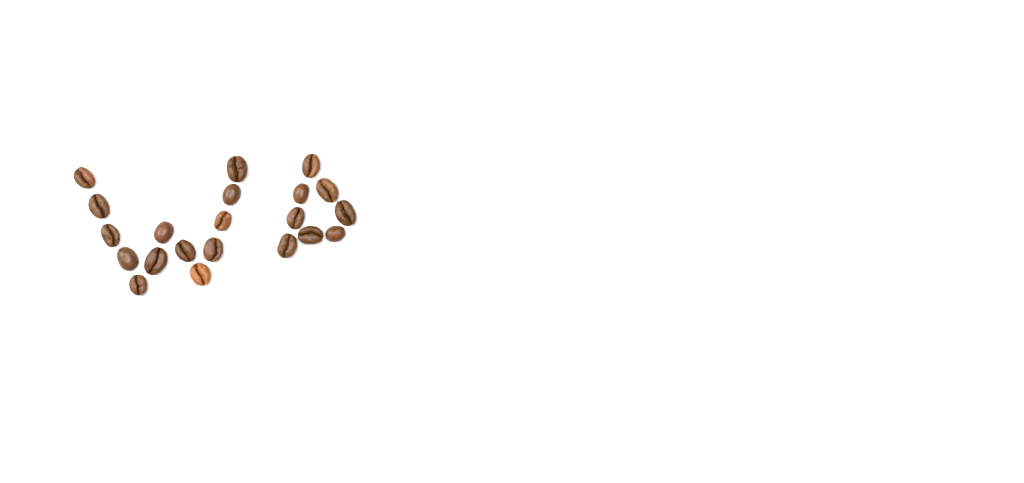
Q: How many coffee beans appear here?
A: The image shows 21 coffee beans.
